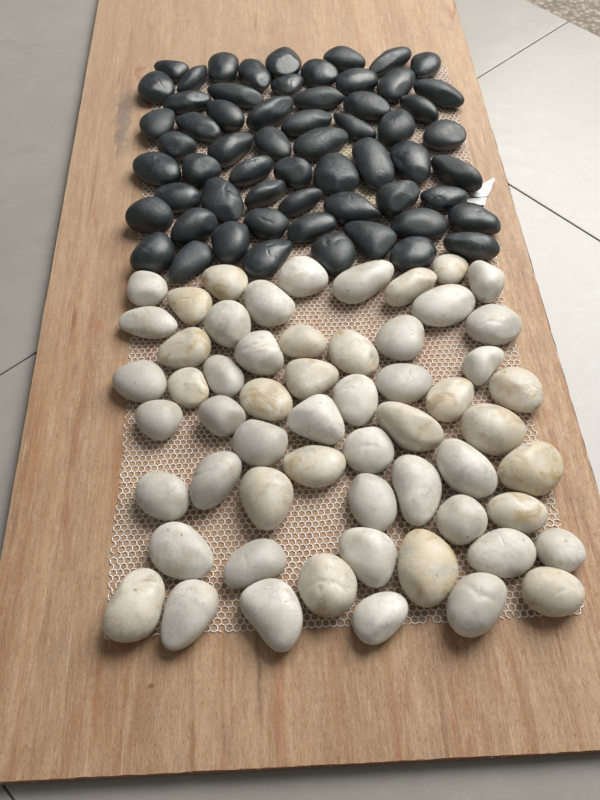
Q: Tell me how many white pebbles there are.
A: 58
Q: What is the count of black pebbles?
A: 60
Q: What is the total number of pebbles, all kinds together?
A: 118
